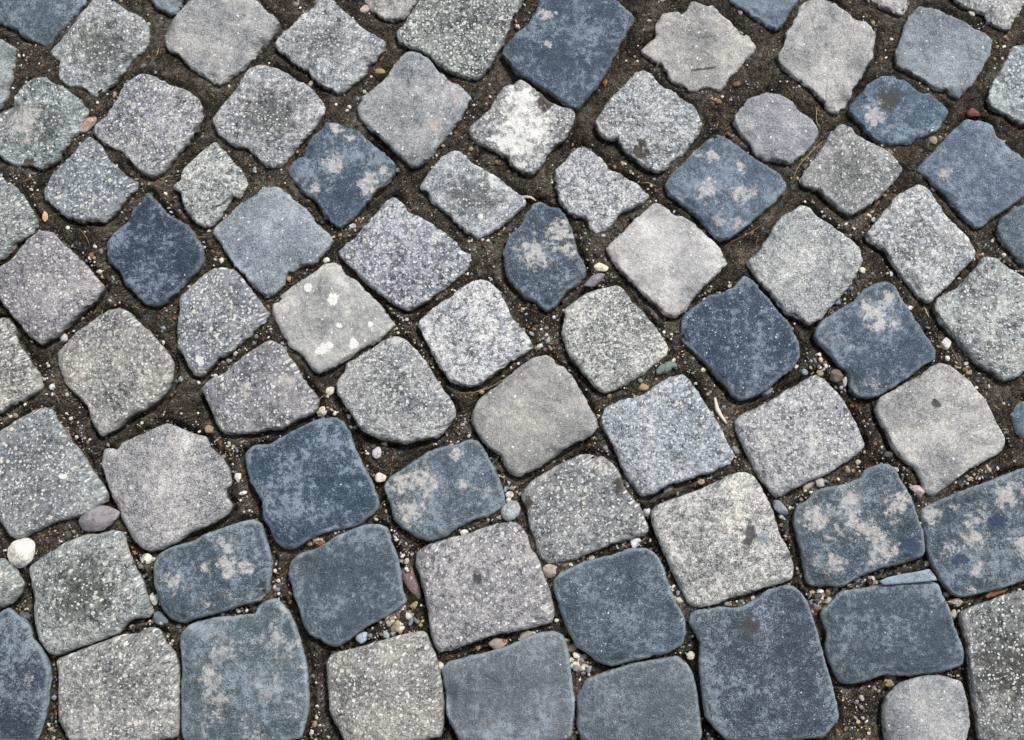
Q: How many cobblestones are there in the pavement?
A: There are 82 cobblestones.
